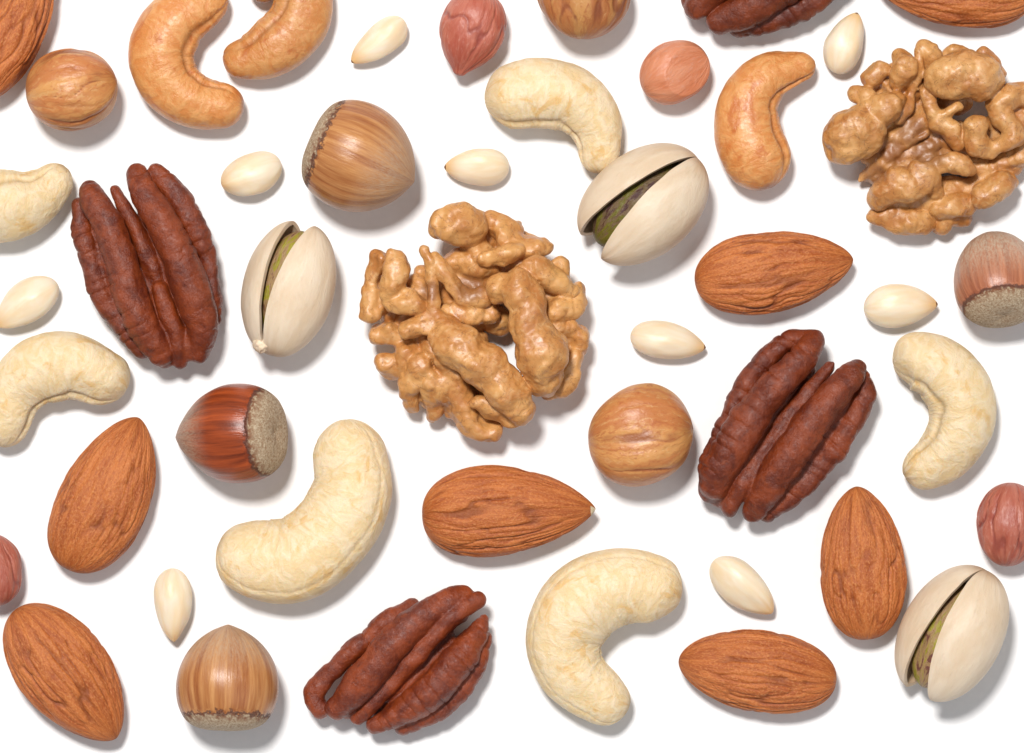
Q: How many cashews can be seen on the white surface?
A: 9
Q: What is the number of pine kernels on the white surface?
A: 9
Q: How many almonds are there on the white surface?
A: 8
